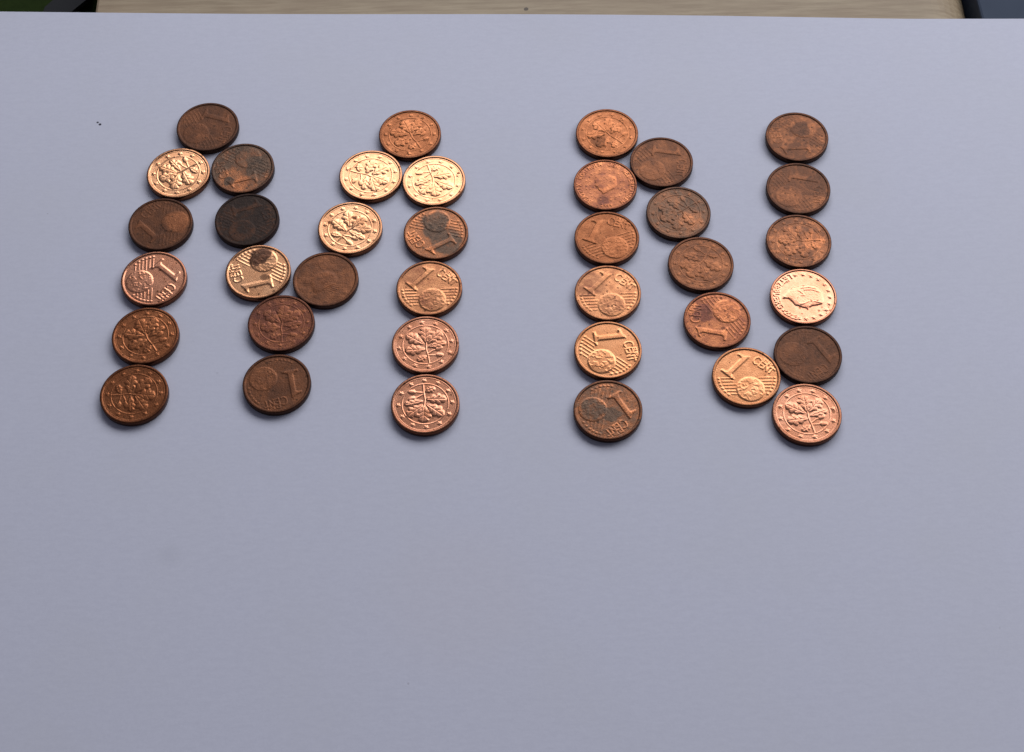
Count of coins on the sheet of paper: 37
